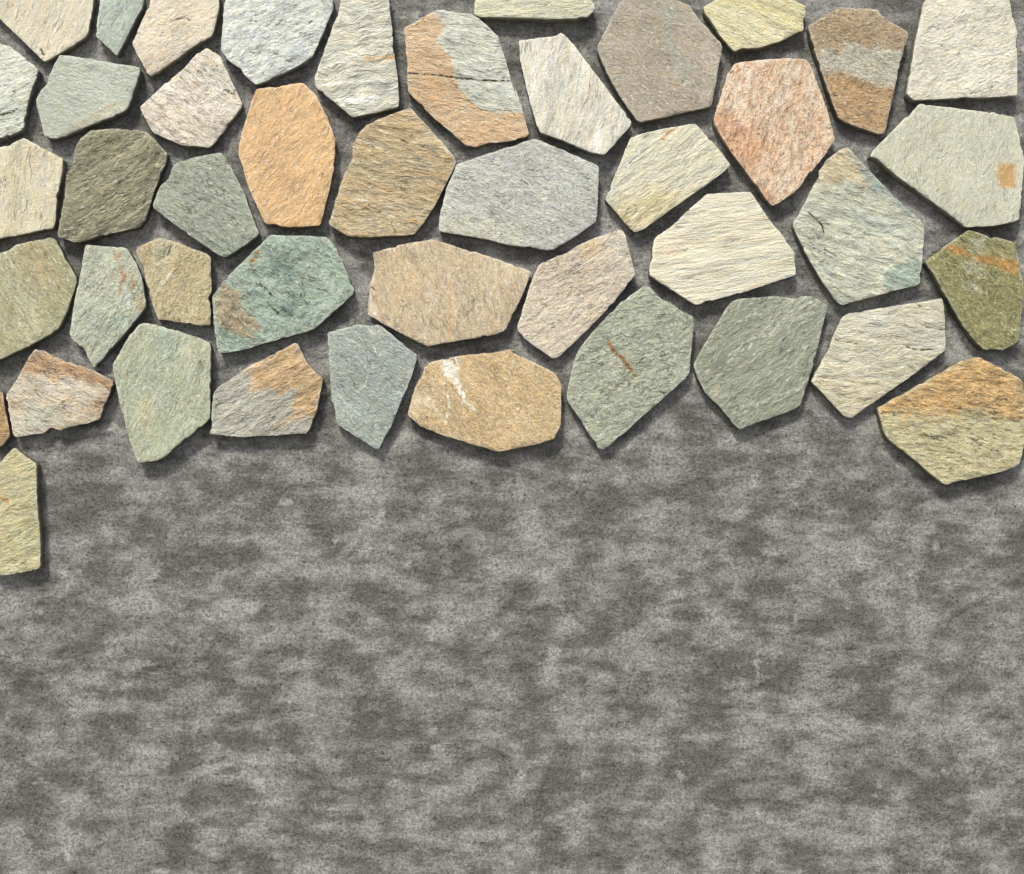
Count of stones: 44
